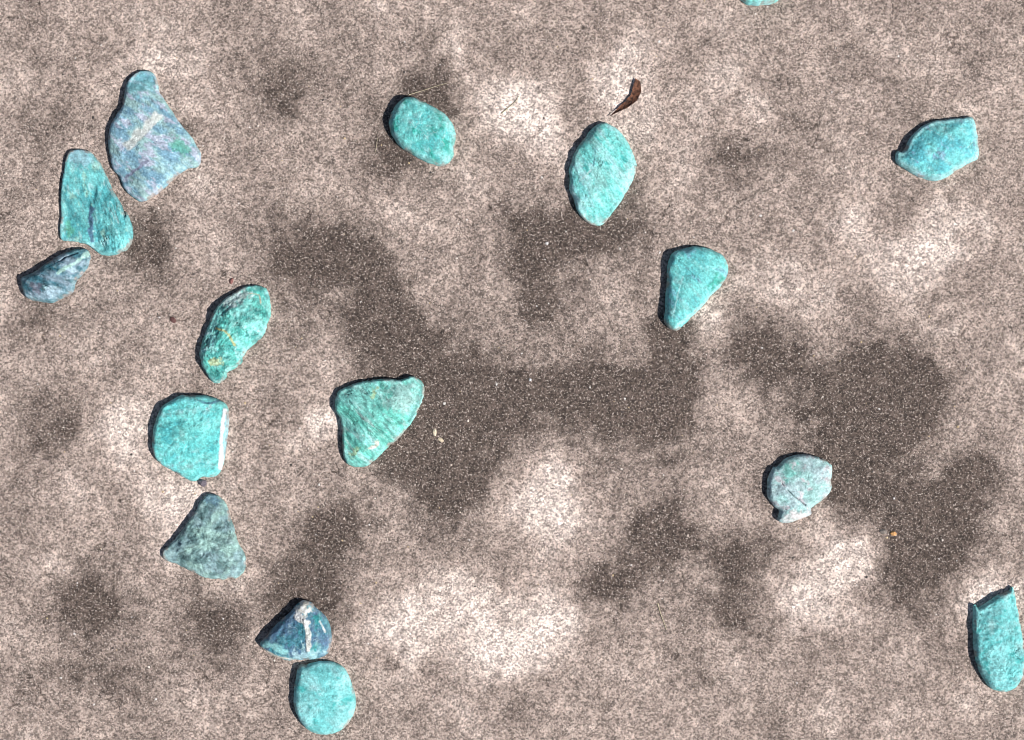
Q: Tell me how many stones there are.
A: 16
